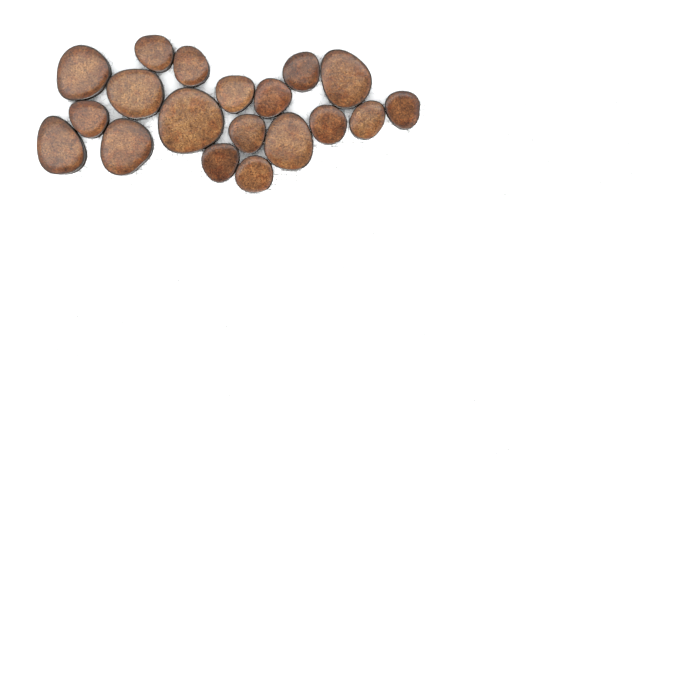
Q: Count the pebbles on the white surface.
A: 19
